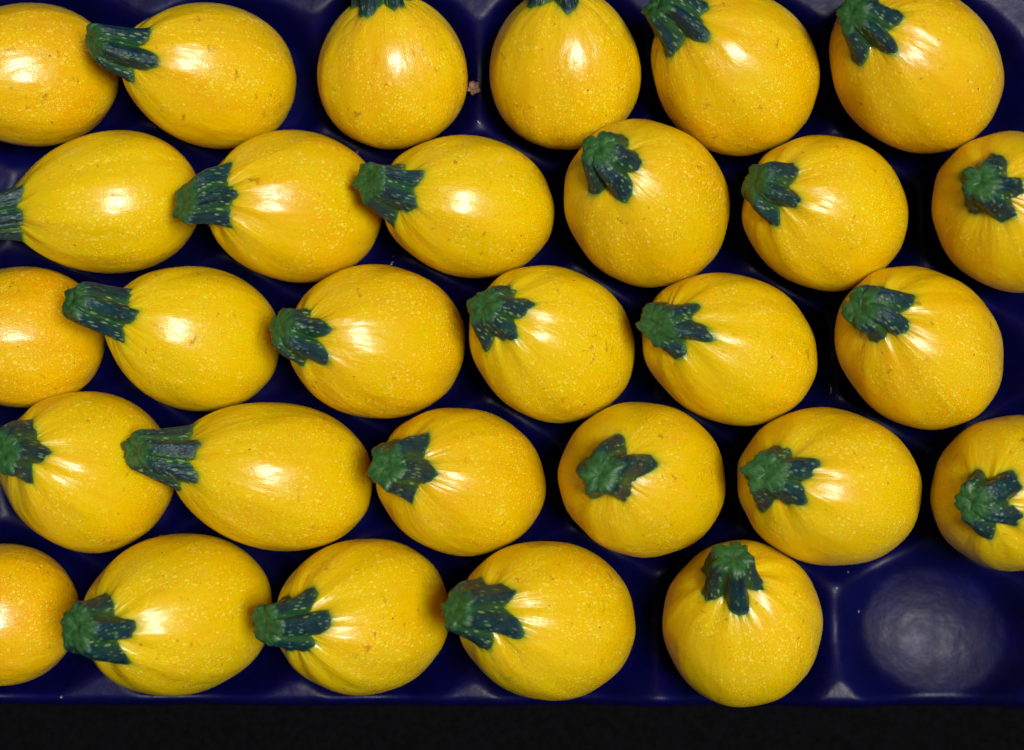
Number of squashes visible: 29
